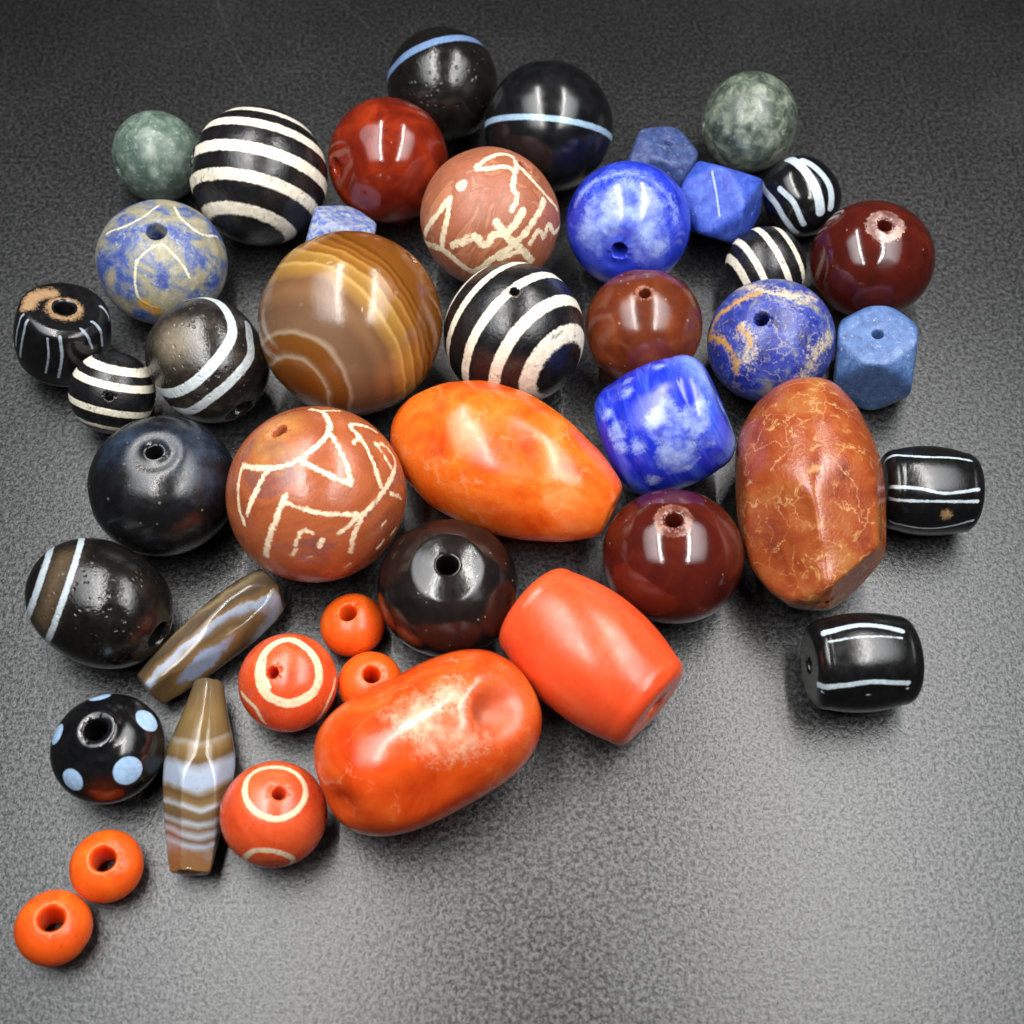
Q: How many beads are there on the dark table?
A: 44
